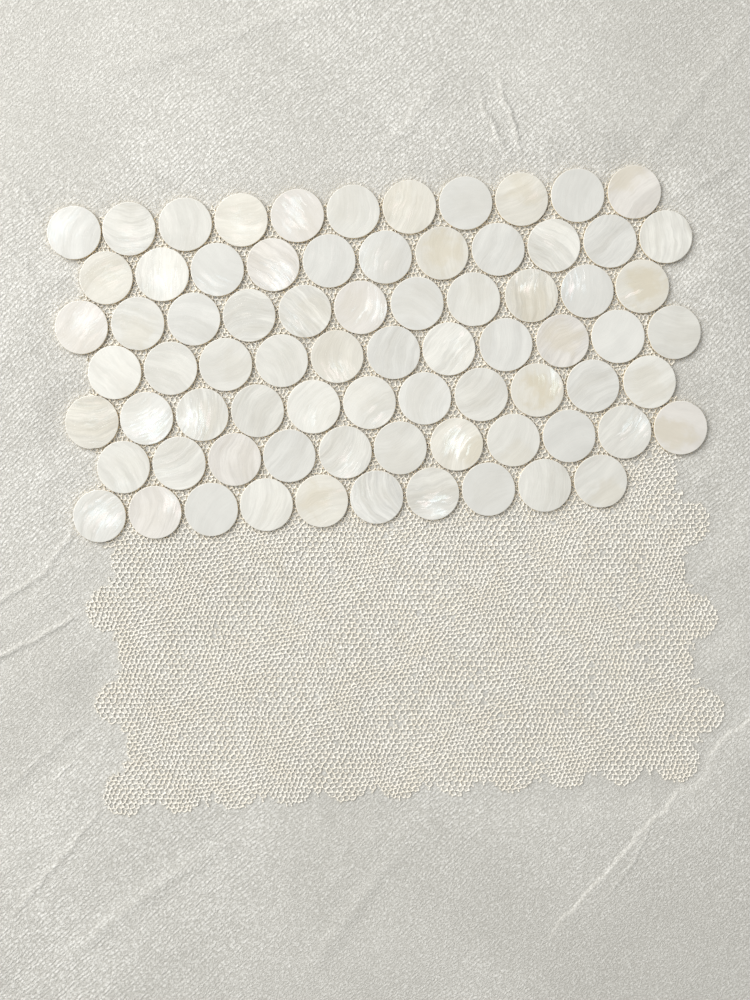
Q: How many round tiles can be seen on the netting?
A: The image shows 76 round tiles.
